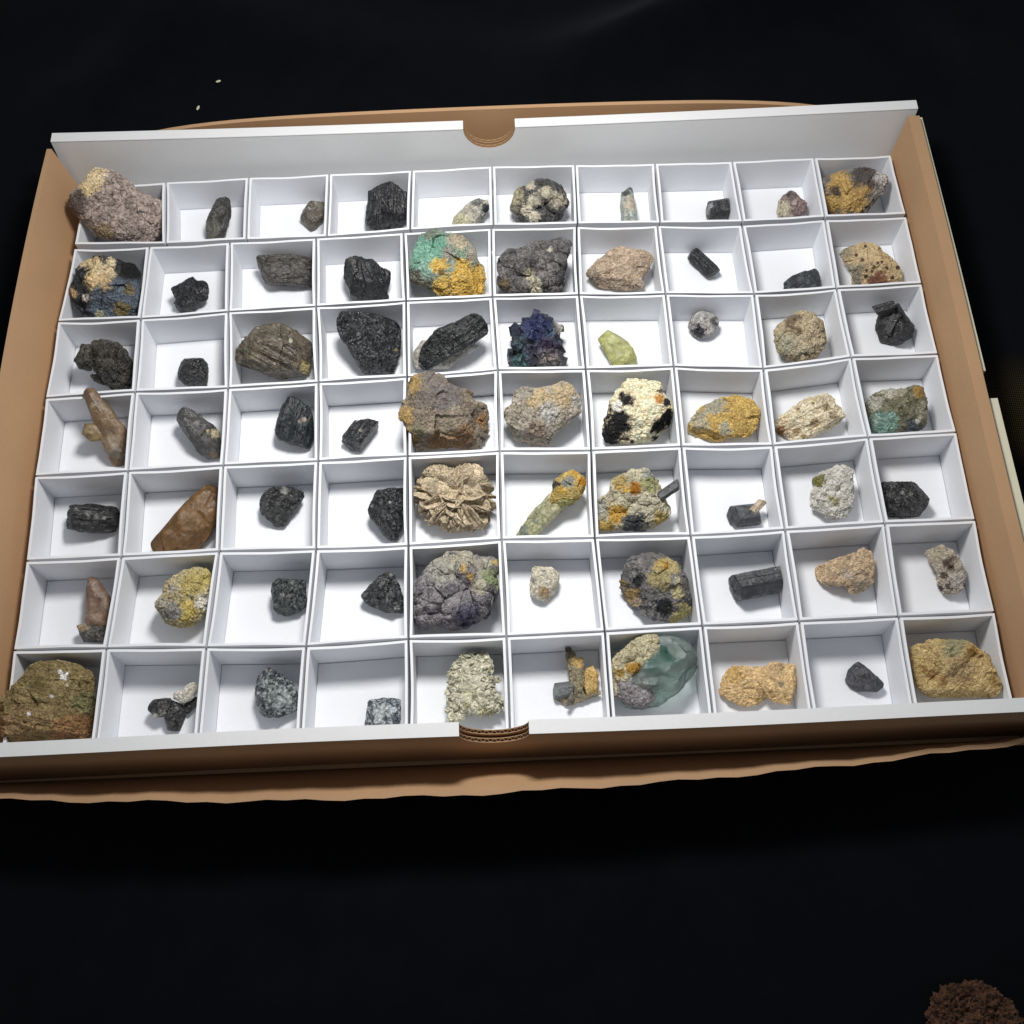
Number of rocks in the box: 70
